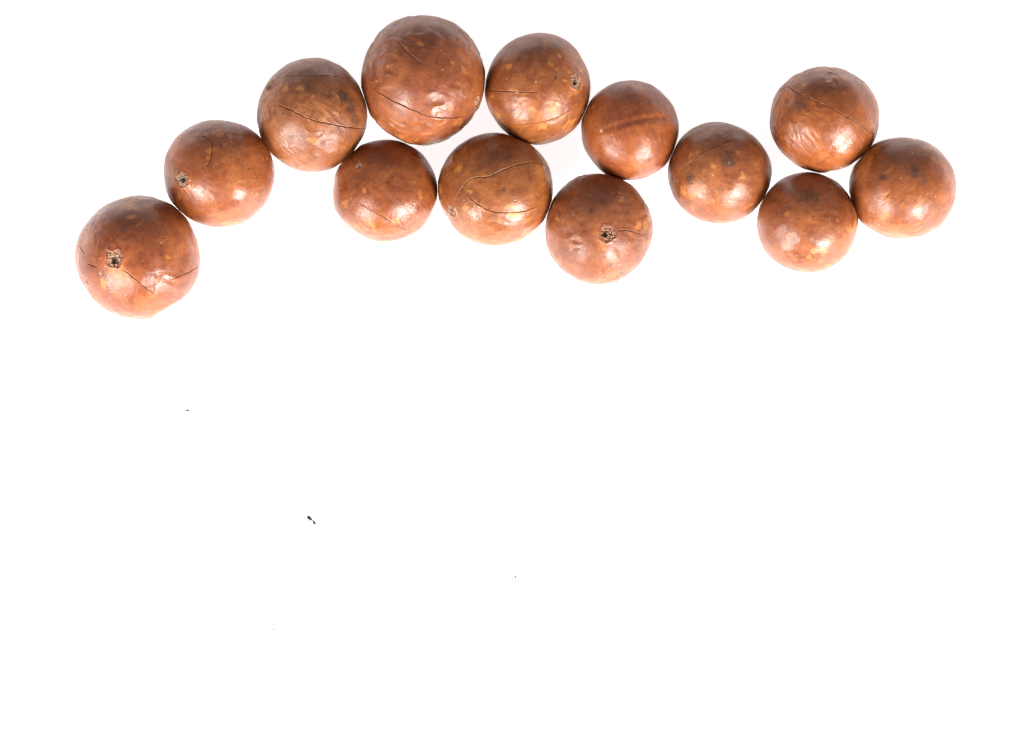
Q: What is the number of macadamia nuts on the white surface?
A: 13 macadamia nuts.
